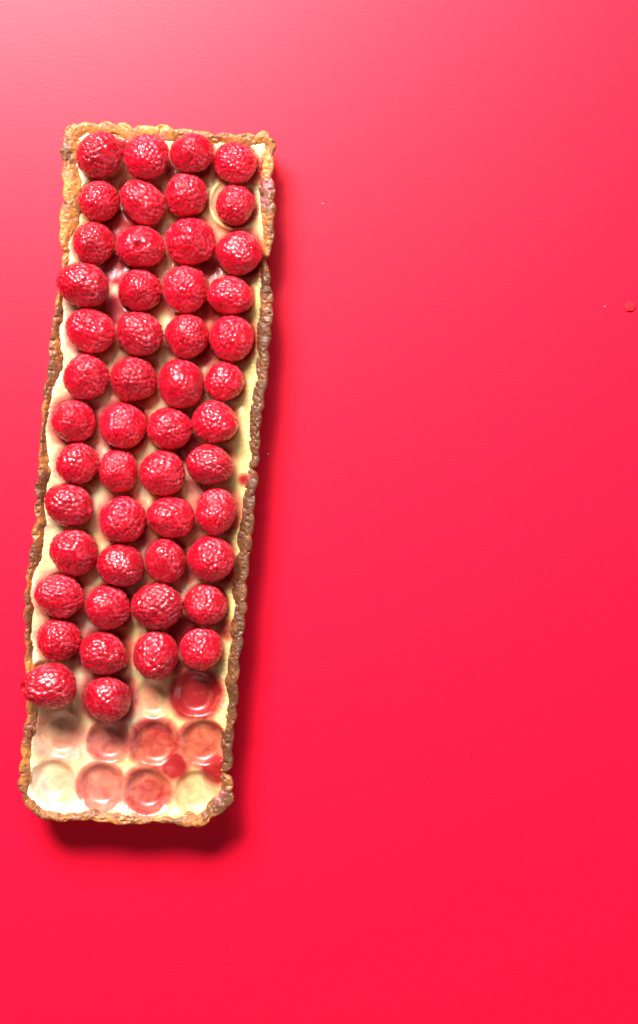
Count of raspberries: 50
